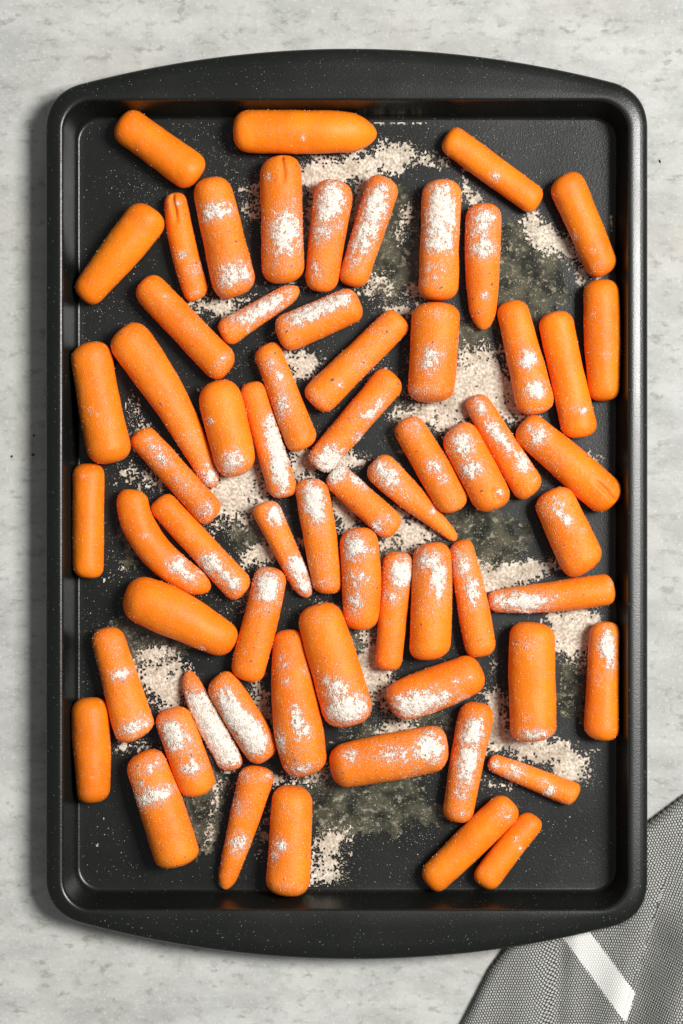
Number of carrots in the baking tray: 64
